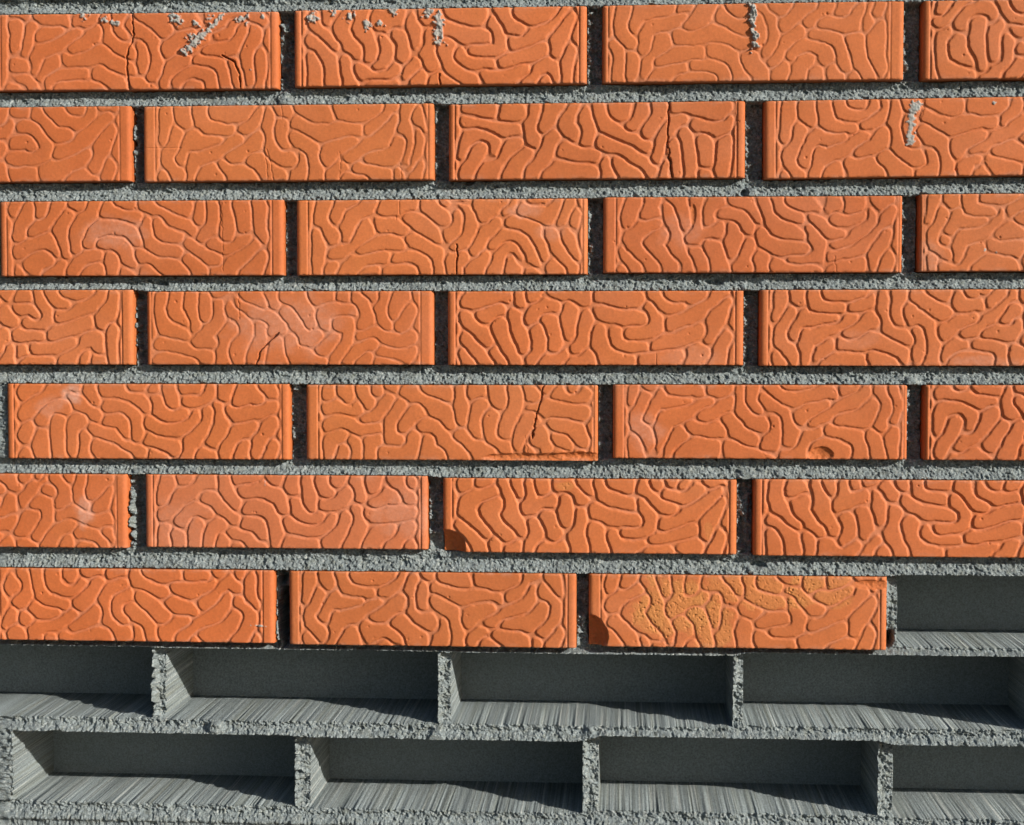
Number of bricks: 27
